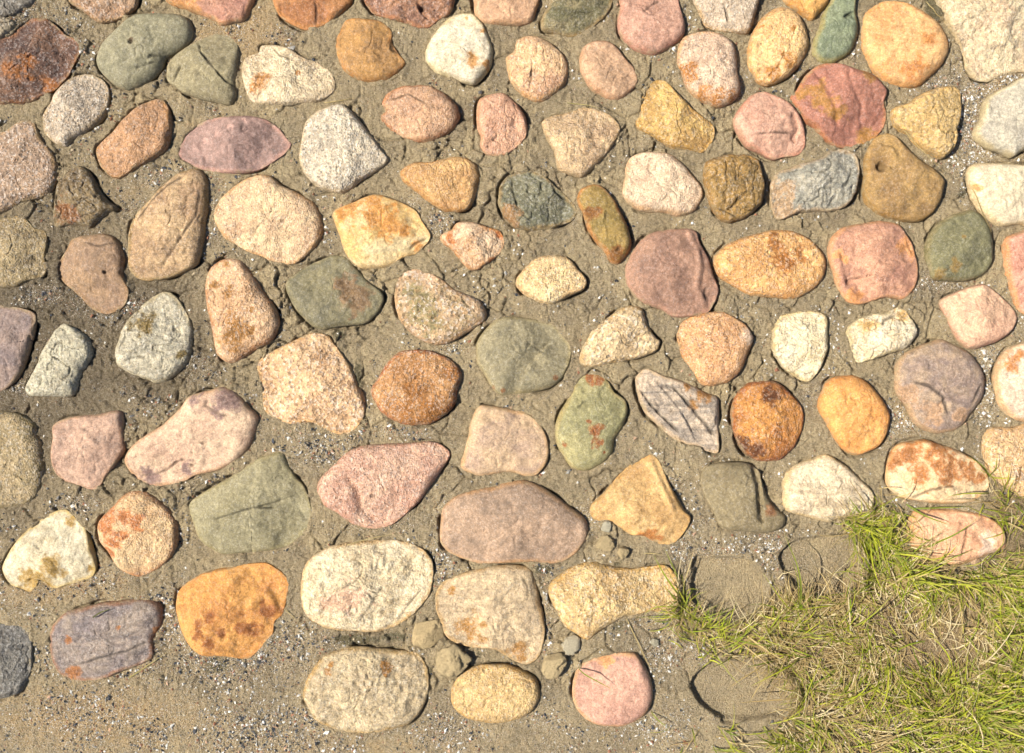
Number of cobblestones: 102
